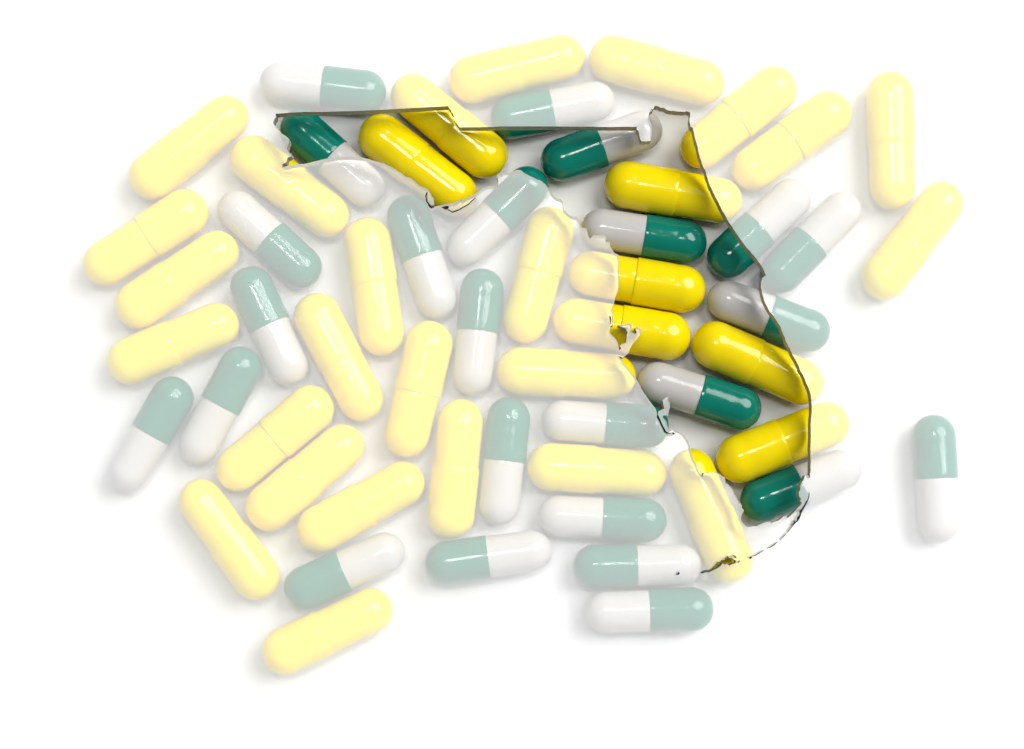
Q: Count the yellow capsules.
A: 31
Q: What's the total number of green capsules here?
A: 25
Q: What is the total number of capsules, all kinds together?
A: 56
